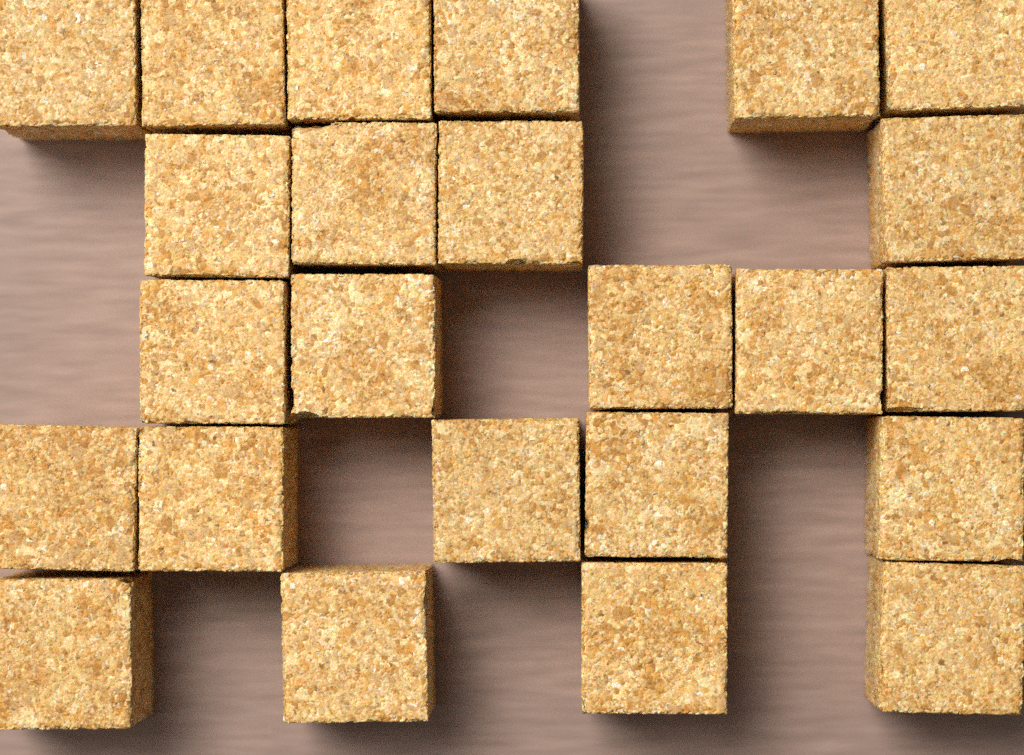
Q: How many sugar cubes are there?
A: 24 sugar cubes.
